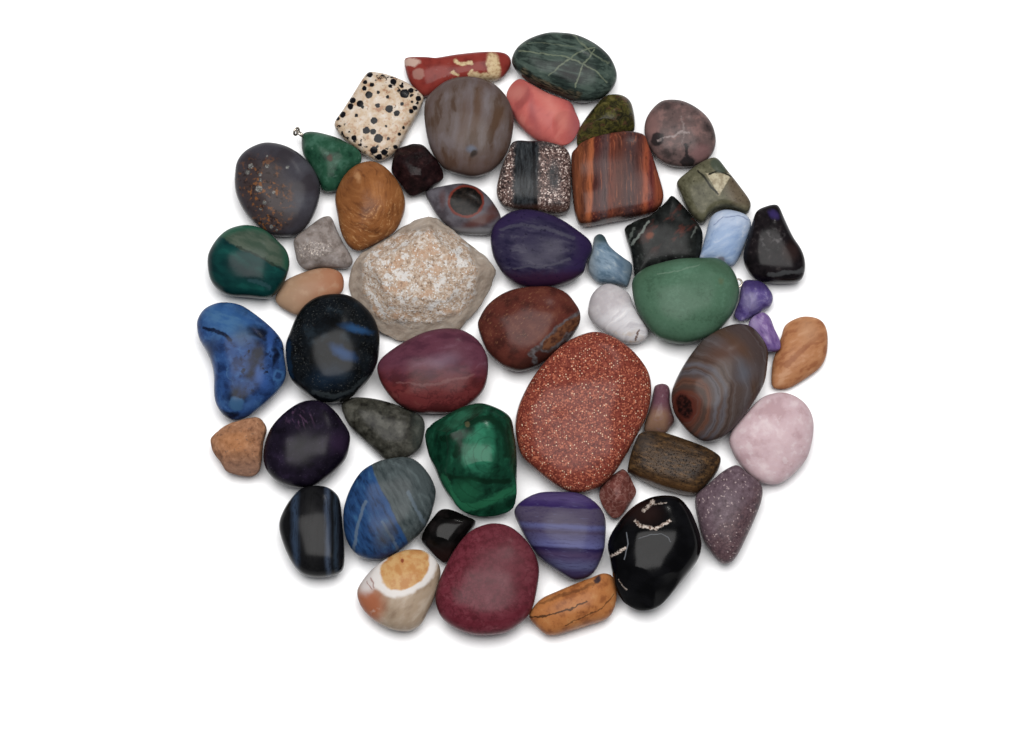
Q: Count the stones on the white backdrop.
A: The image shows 52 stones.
